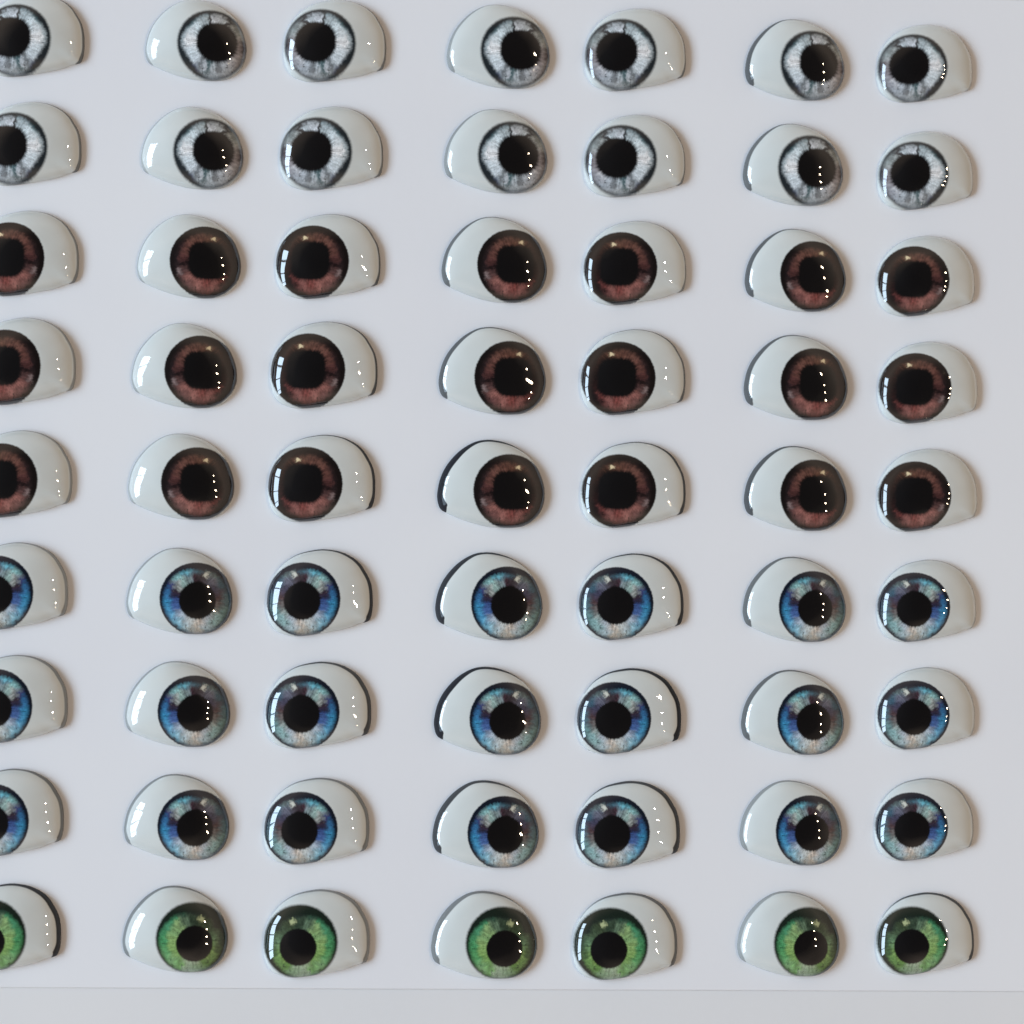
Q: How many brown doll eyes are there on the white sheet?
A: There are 21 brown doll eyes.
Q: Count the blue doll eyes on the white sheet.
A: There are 21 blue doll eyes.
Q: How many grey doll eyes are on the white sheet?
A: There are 14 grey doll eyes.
